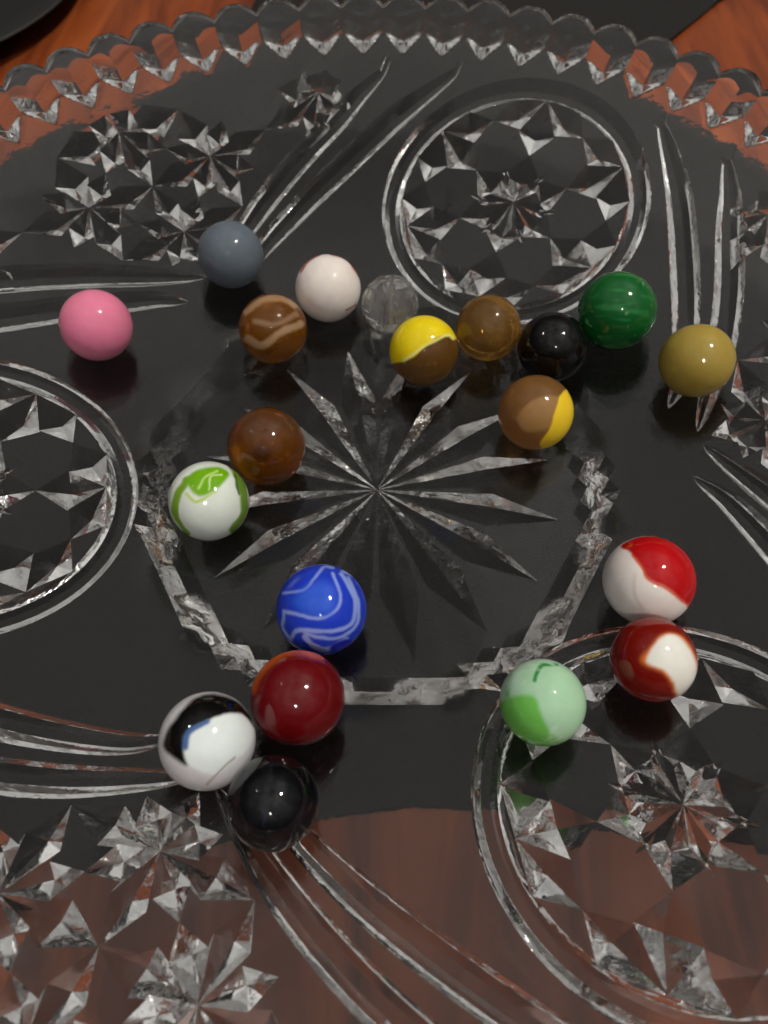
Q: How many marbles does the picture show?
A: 19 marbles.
